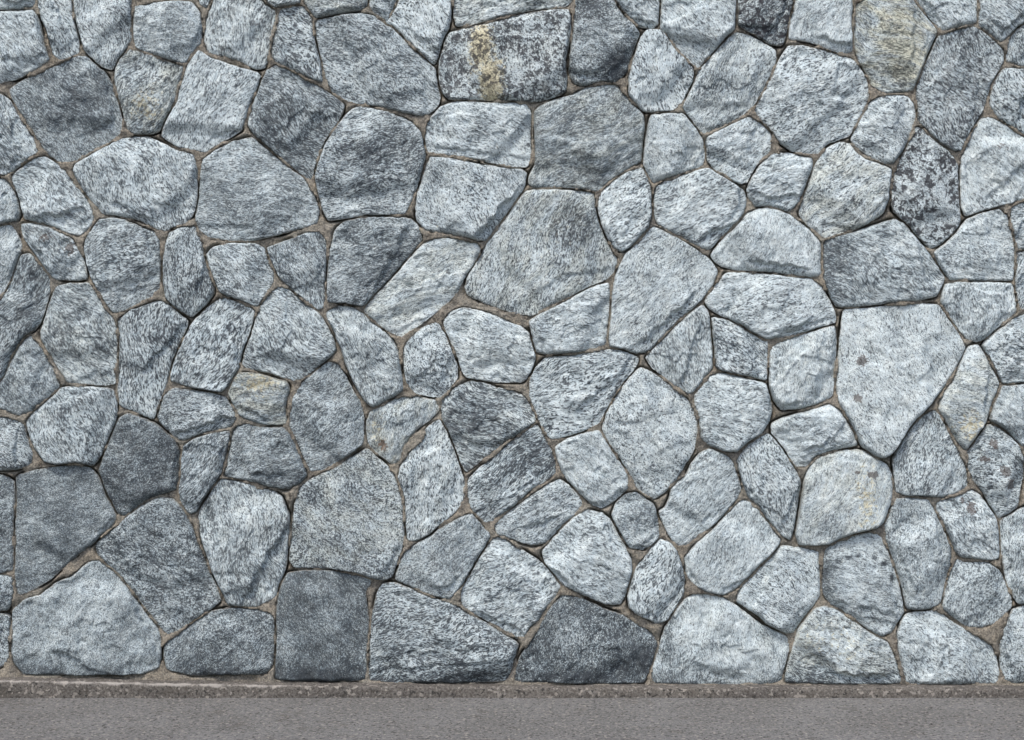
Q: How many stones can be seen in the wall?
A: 136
